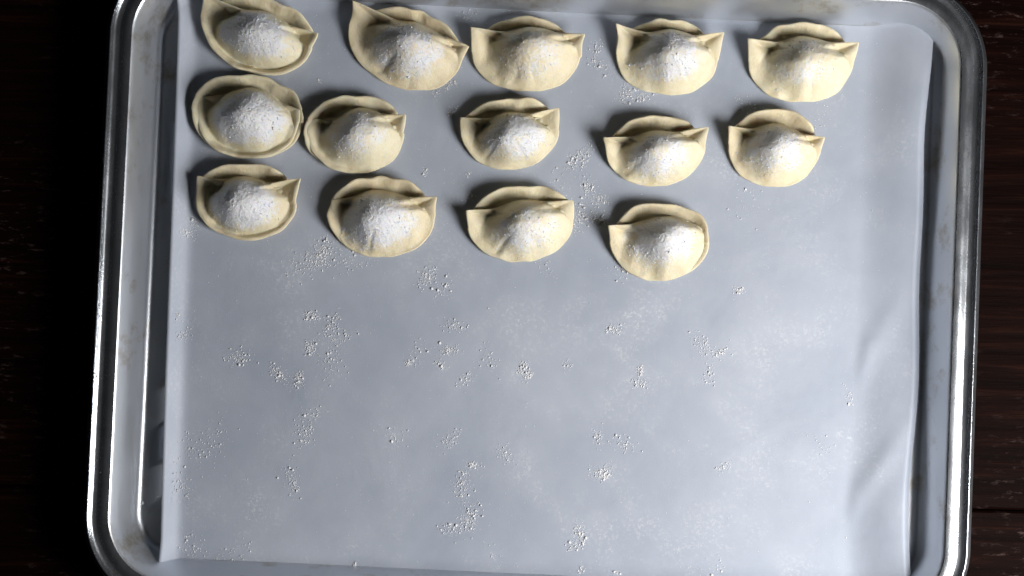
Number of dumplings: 14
